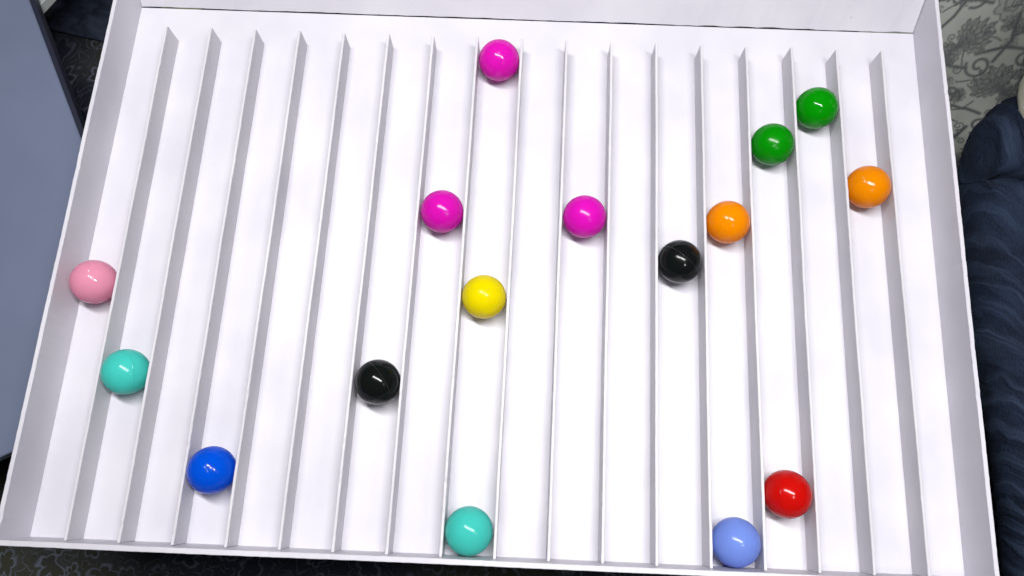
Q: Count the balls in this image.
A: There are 16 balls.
